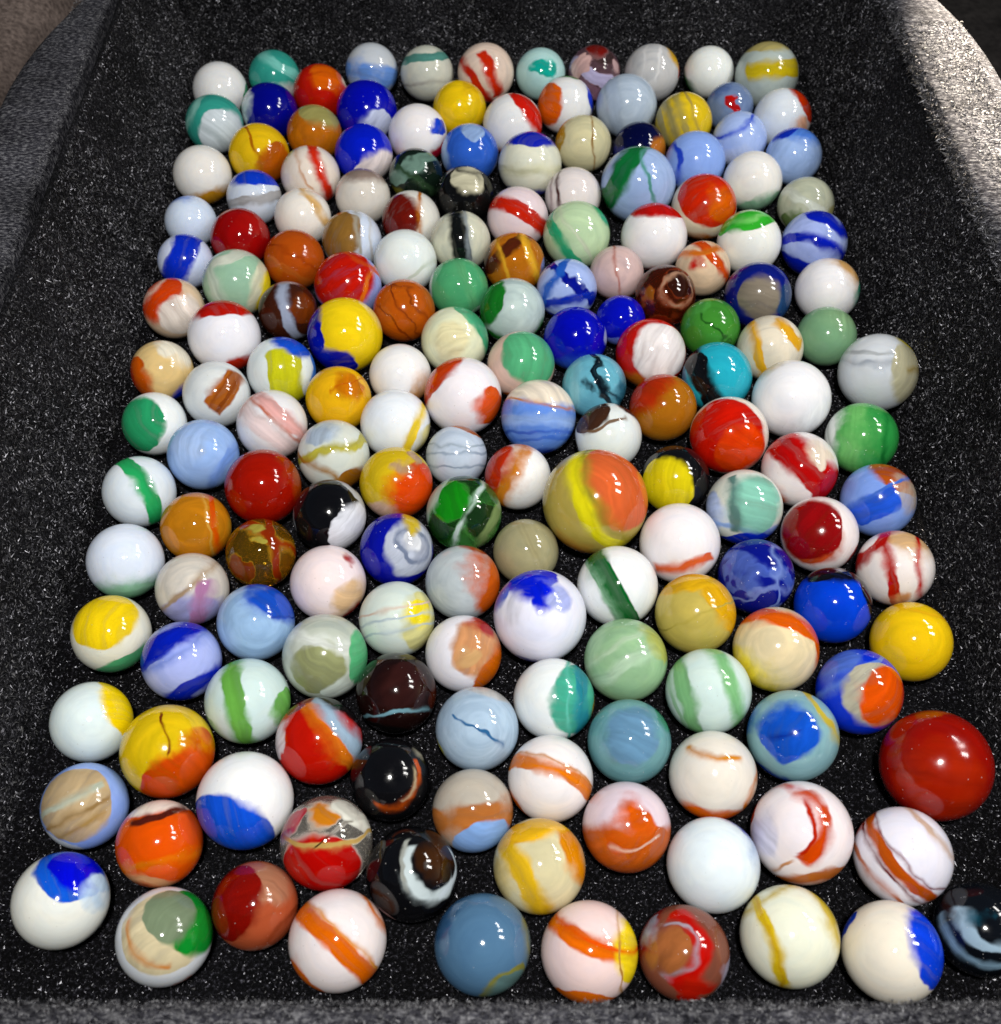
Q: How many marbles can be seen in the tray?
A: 174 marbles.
